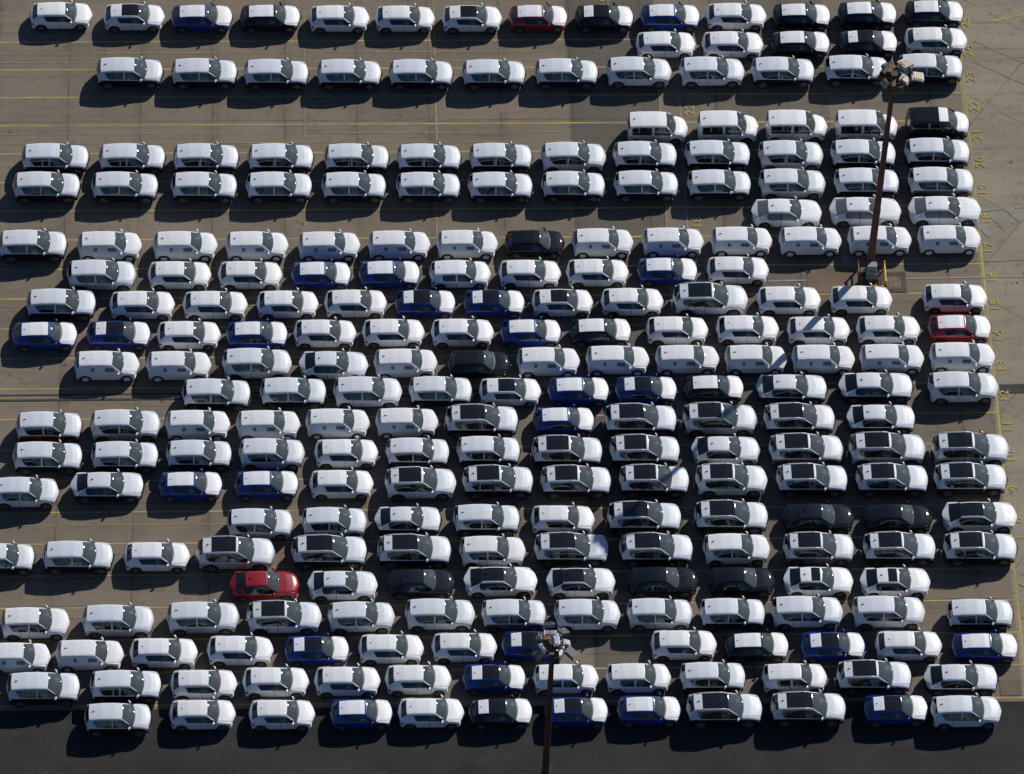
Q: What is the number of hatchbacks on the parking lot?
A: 121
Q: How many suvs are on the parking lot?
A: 112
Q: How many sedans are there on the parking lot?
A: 23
